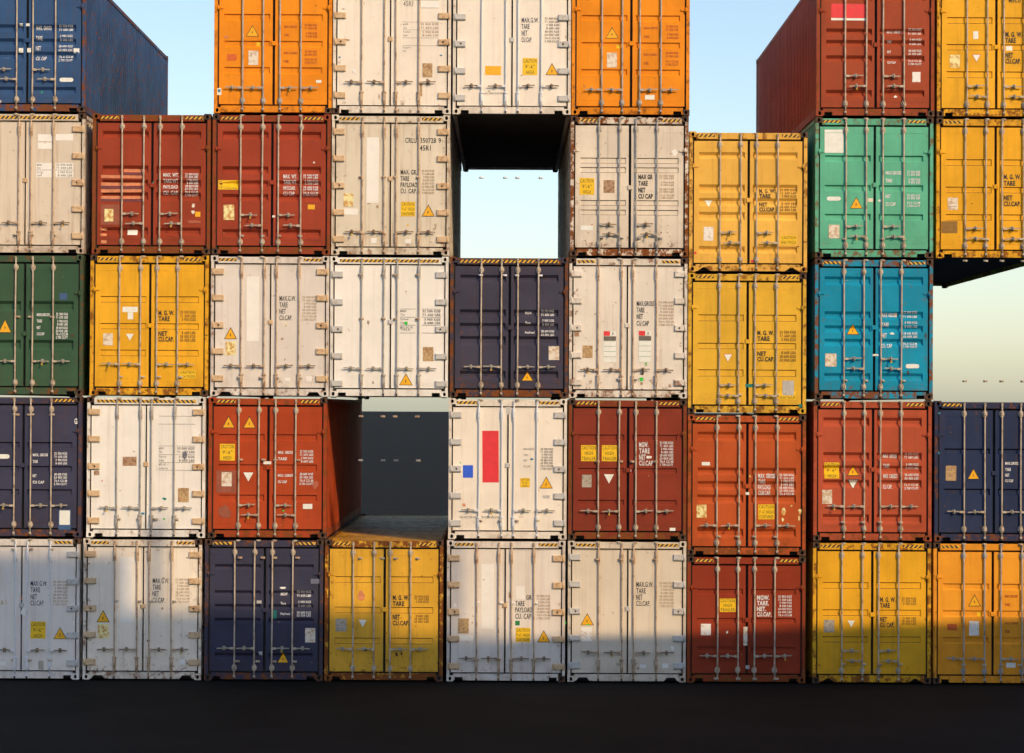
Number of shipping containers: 40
